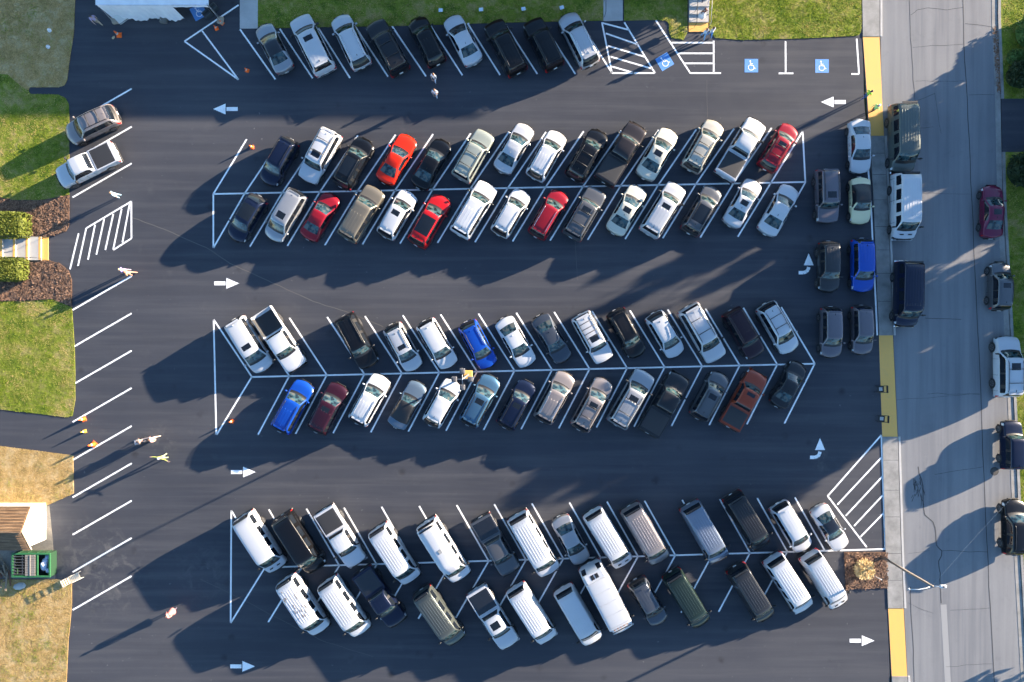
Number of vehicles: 110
